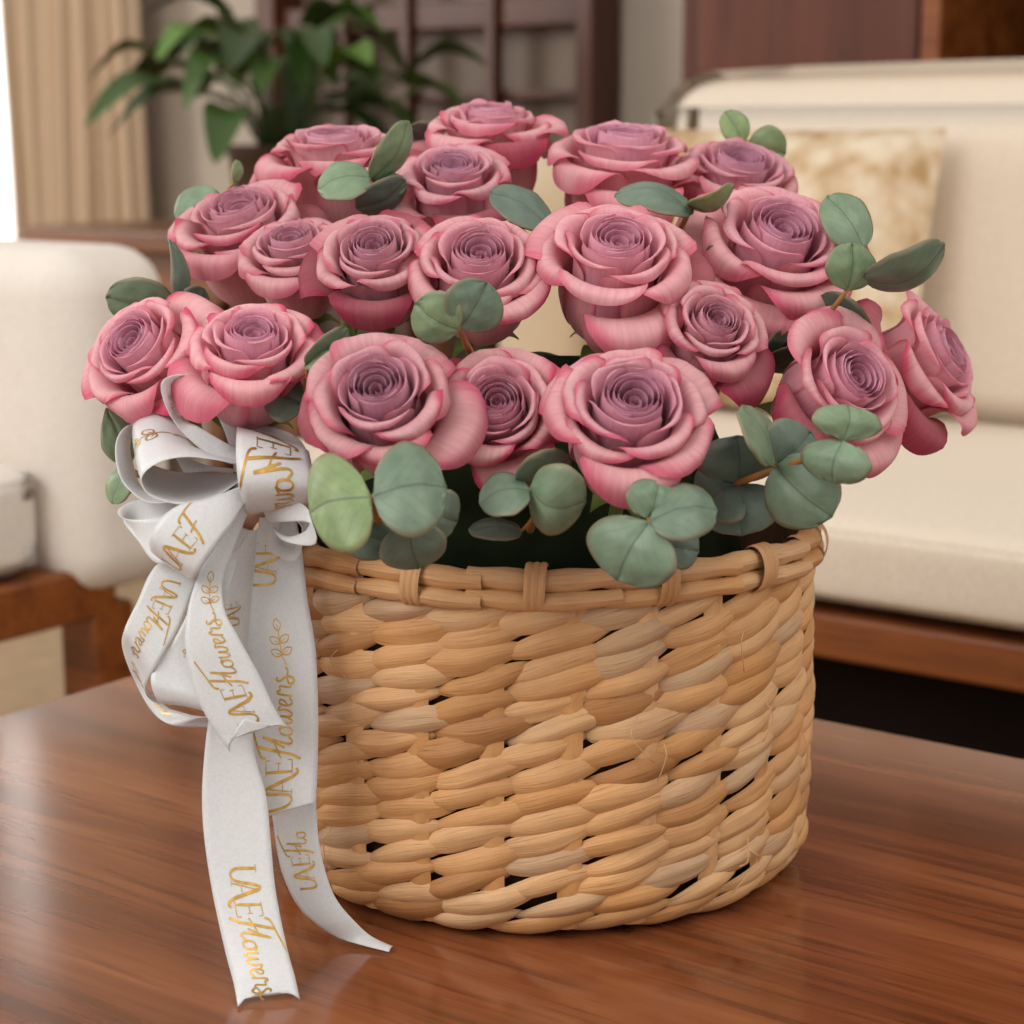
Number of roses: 19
